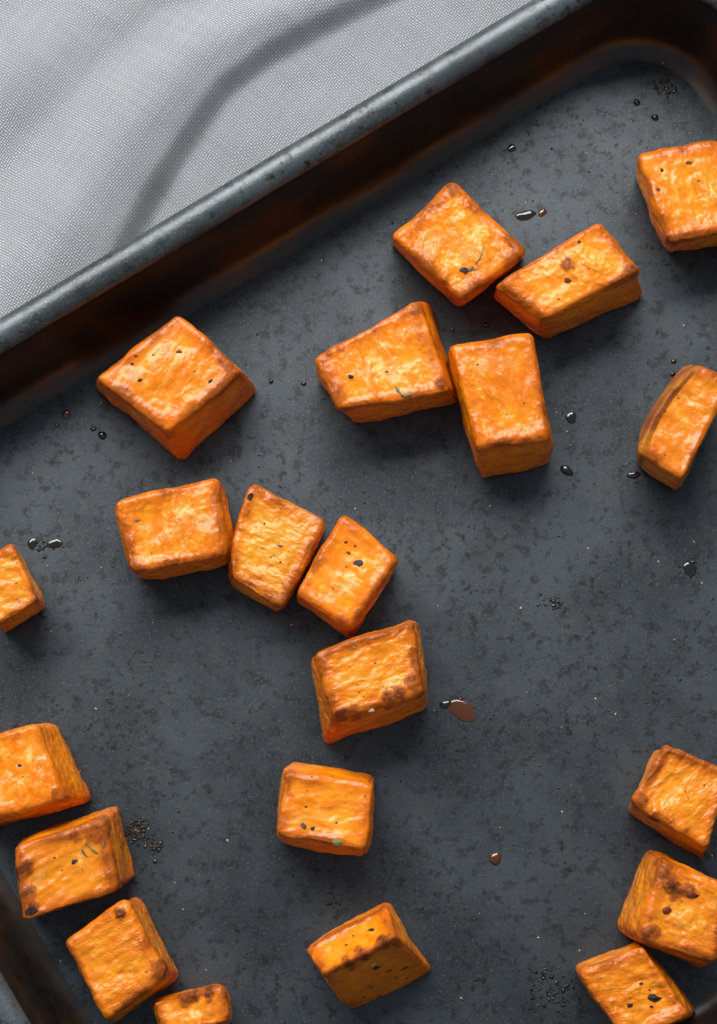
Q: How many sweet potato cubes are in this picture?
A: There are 21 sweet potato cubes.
